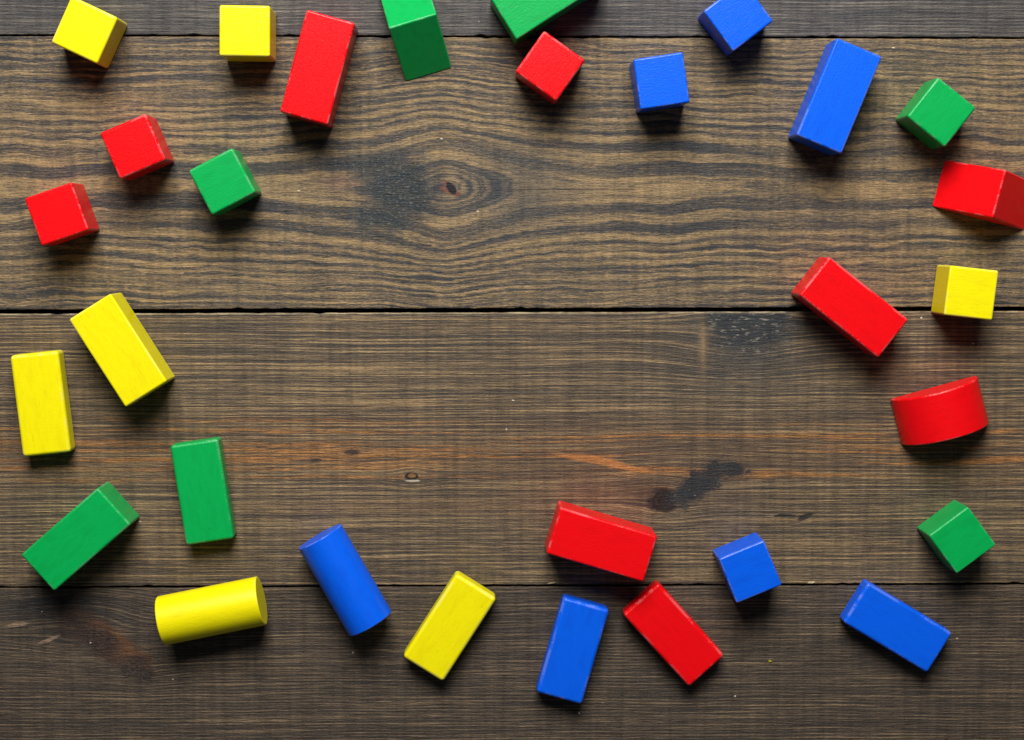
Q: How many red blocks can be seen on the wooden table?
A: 9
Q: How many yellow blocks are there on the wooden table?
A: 7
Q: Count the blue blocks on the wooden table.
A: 7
